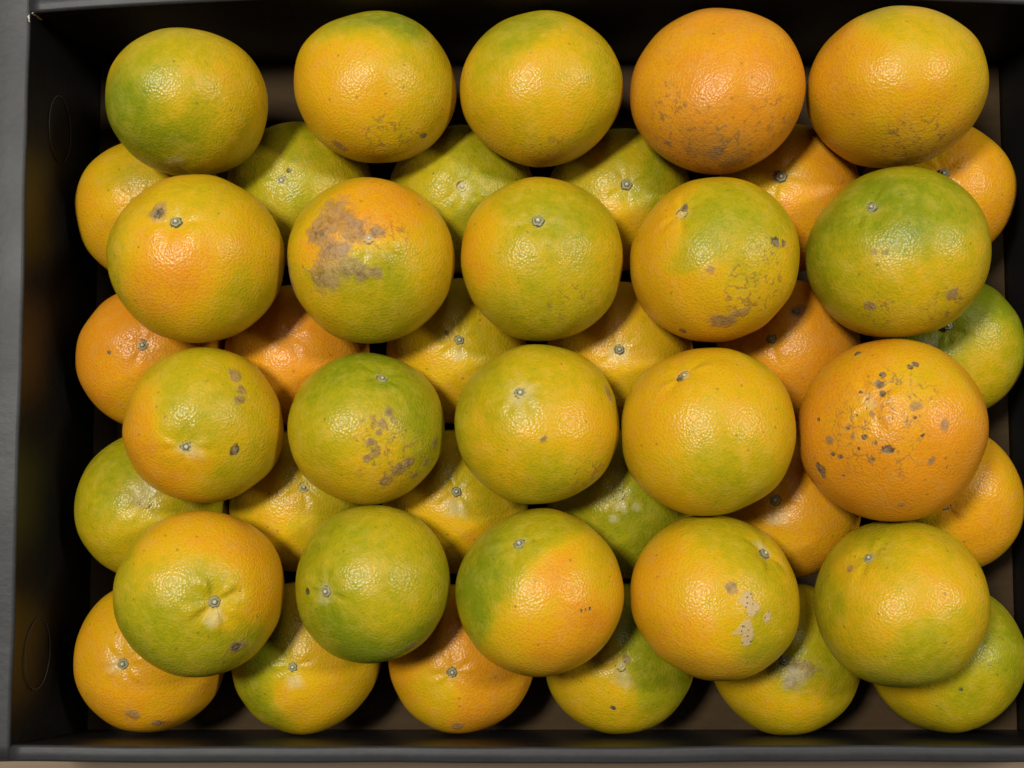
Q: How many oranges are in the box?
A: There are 44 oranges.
